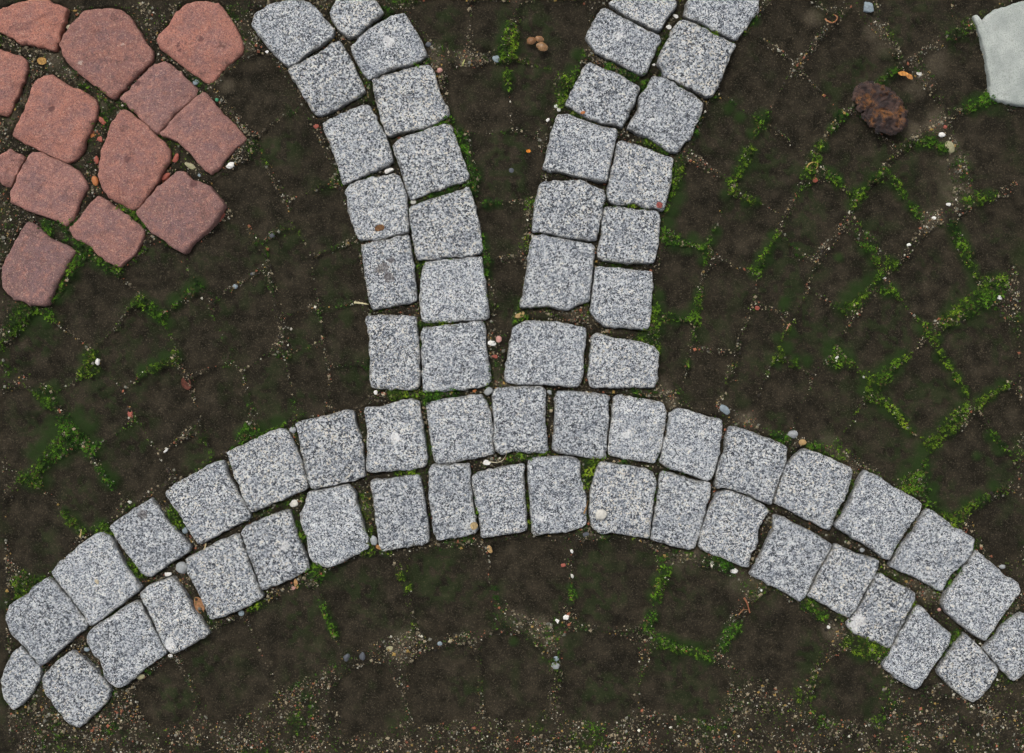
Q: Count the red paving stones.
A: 13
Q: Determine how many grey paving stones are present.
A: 64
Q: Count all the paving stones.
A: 77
